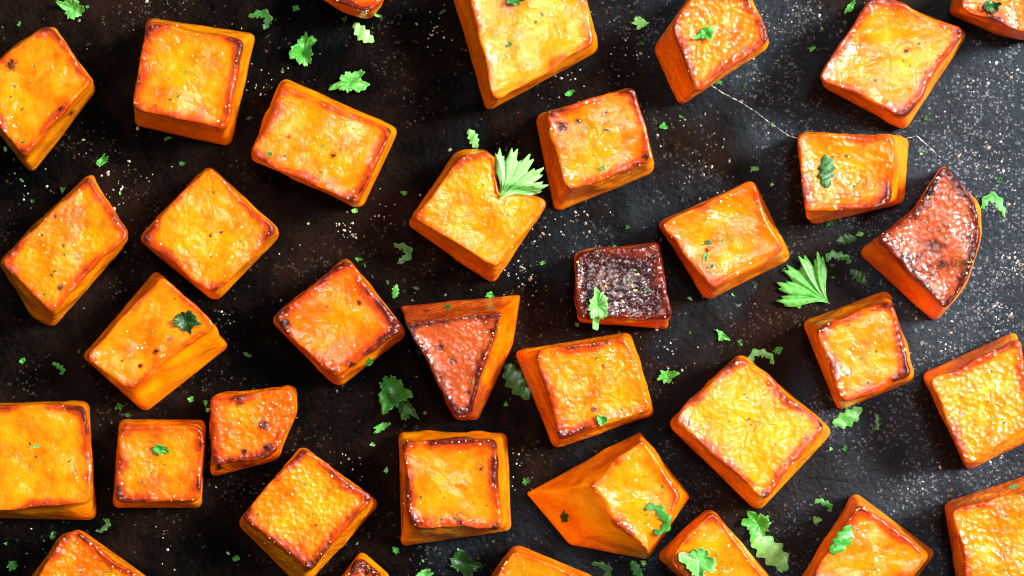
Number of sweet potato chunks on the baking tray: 35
